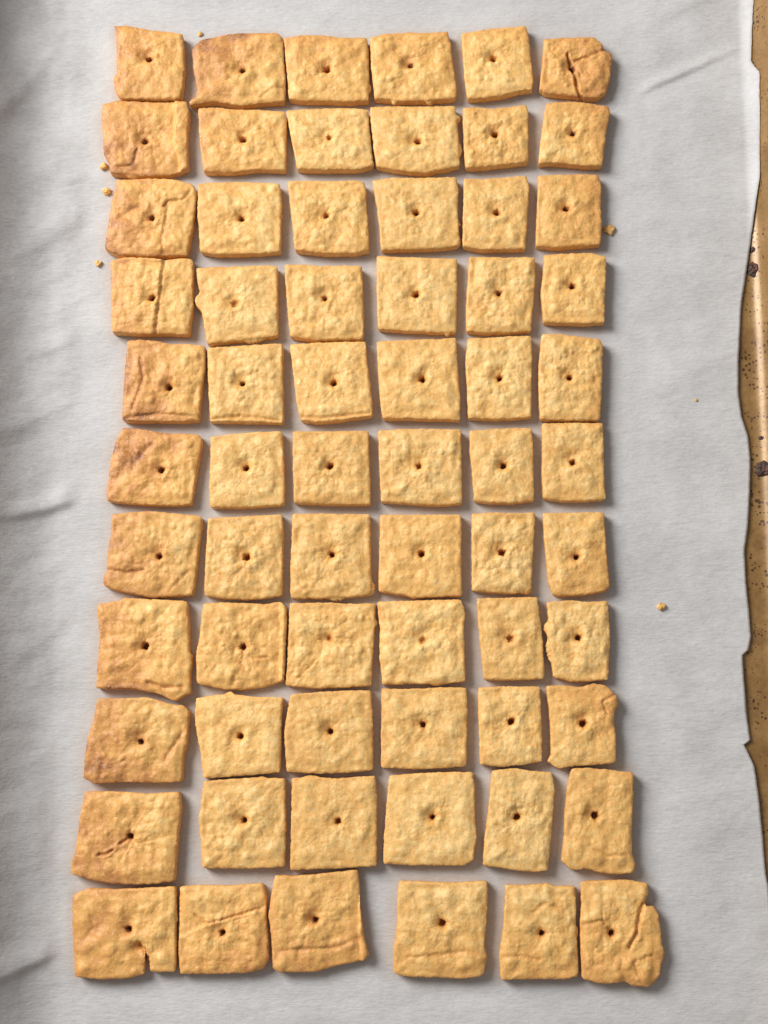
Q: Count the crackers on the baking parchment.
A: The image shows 66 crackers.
